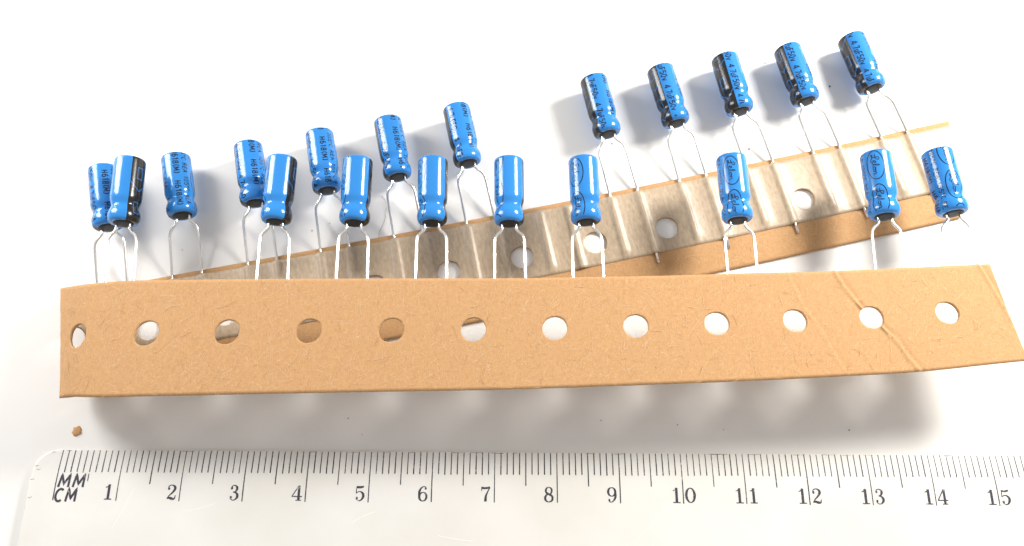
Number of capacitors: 20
